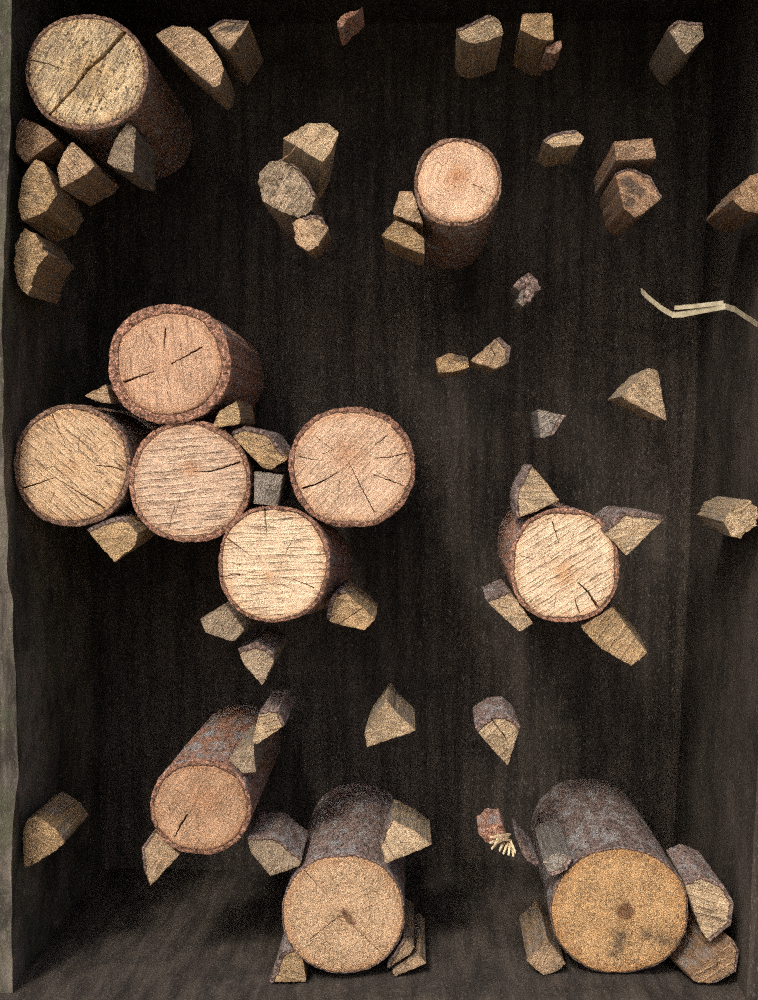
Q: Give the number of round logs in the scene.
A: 11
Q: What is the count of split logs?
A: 49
